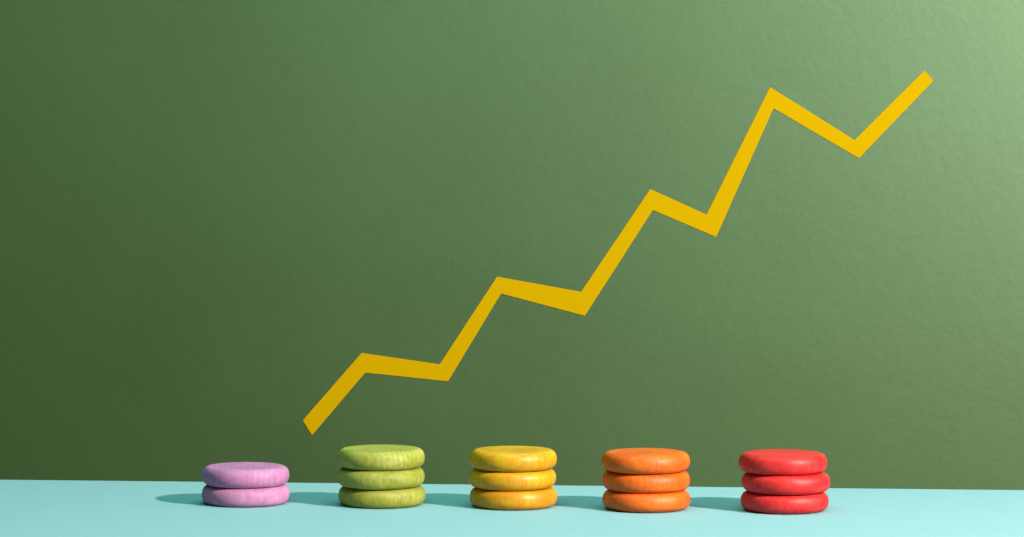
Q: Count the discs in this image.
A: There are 14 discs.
